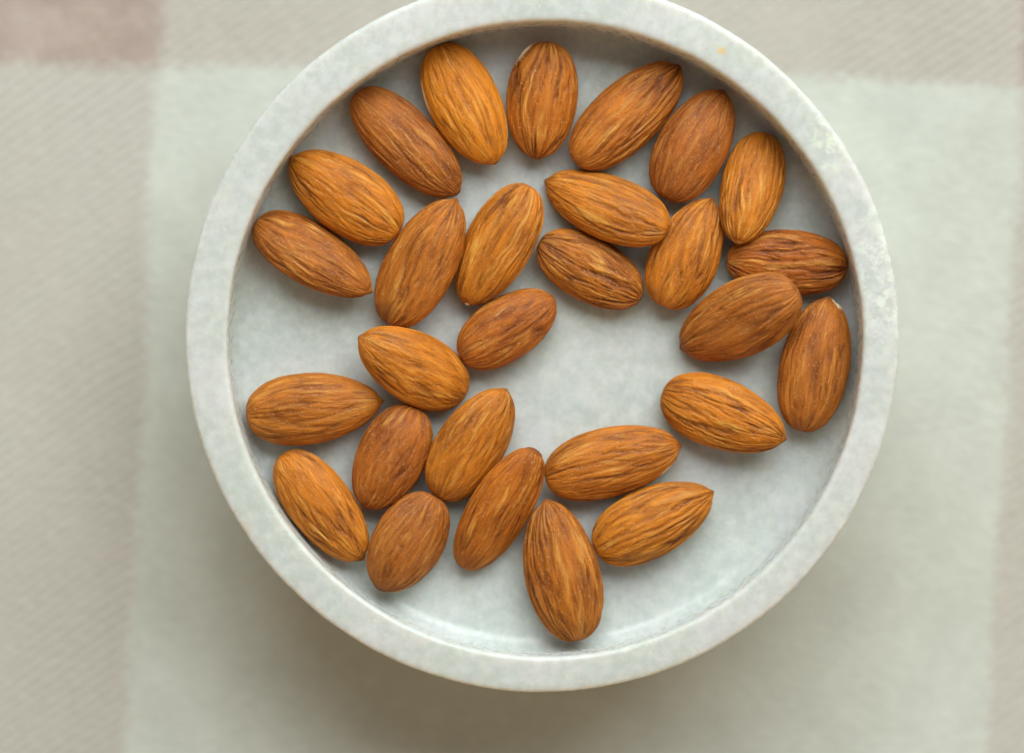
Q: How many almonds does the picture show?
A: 28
